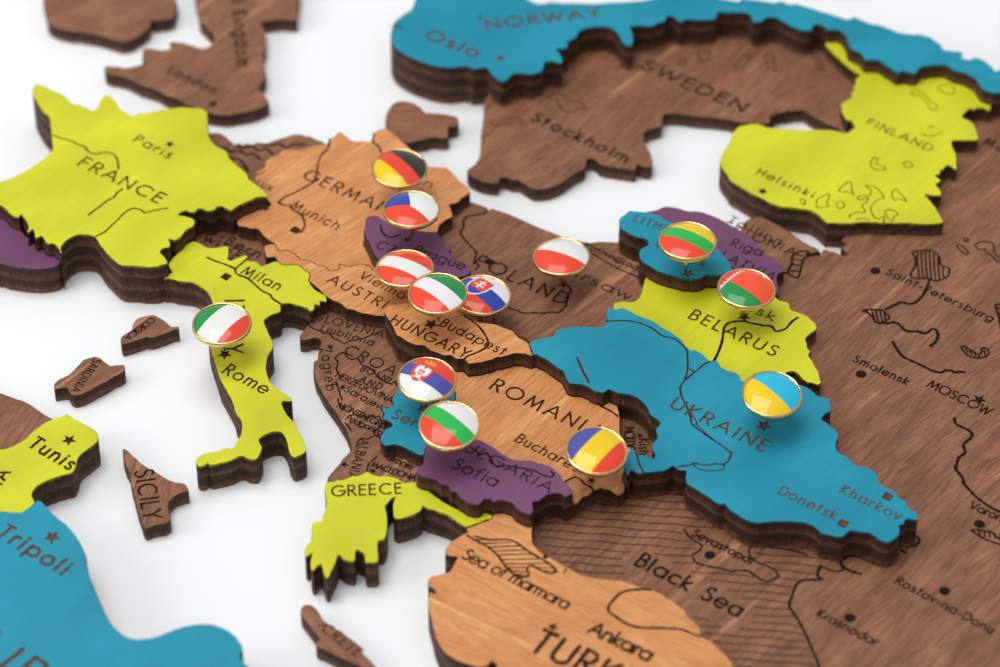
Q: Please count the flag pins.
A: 13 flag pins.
